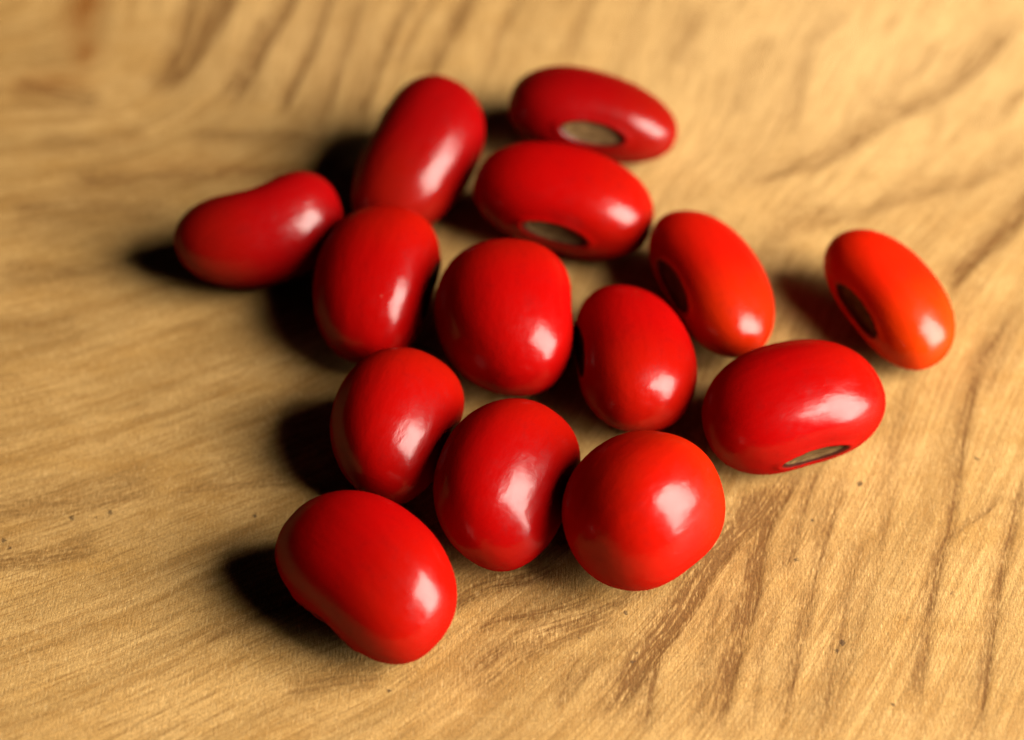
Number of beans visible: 14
